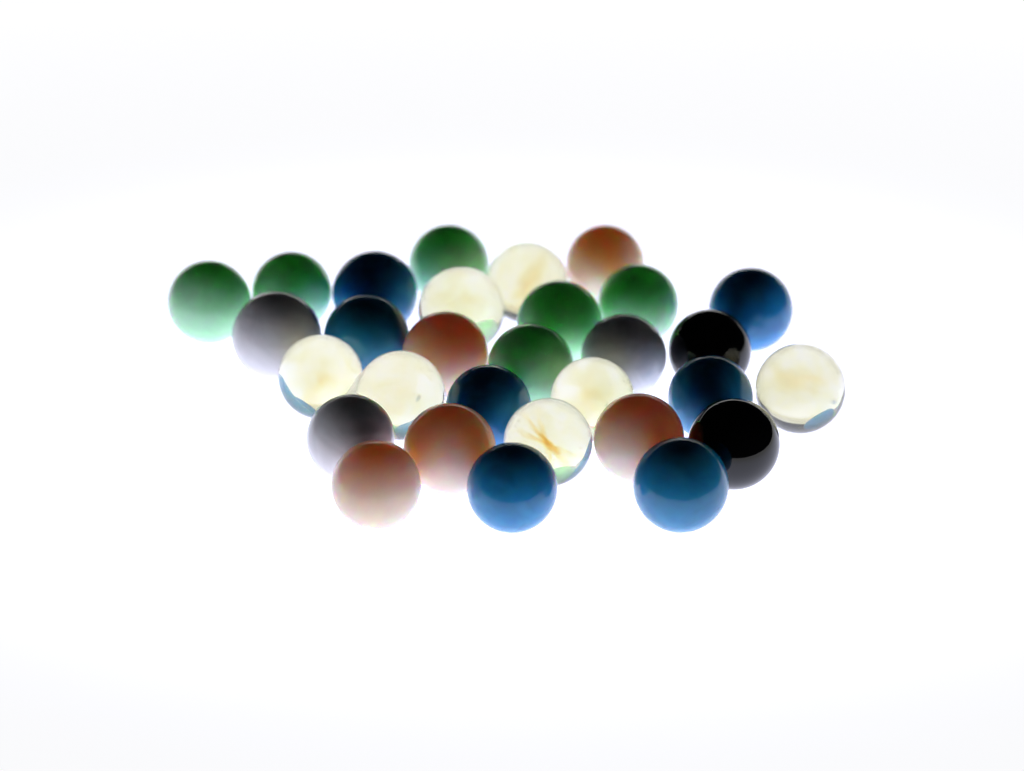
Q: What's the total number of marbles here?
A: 30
